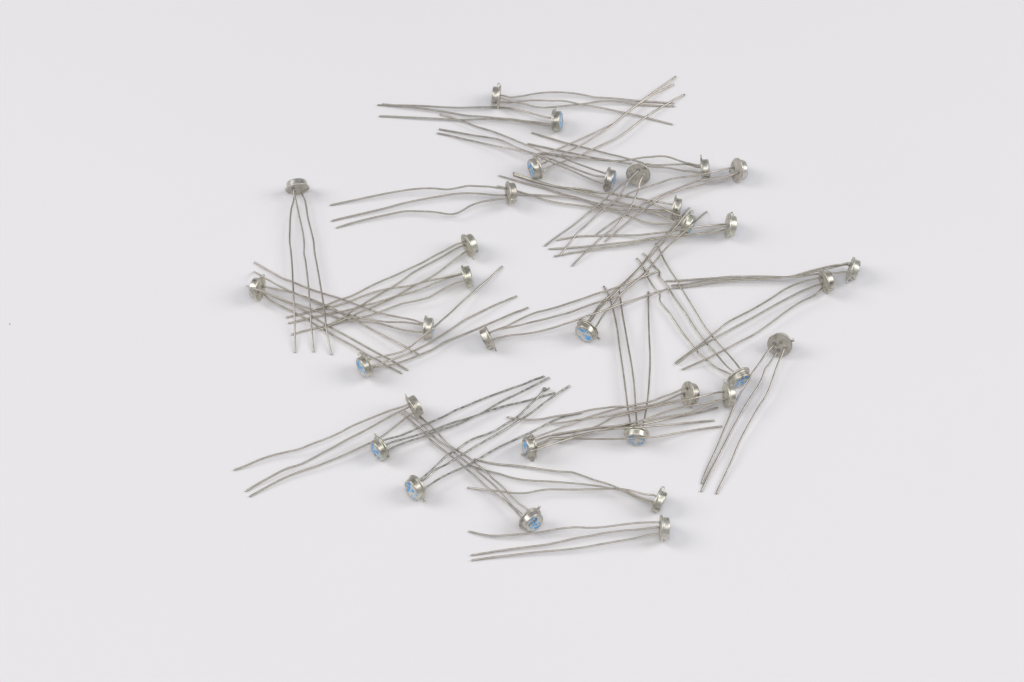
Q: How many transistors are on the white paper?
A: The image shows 33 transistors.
